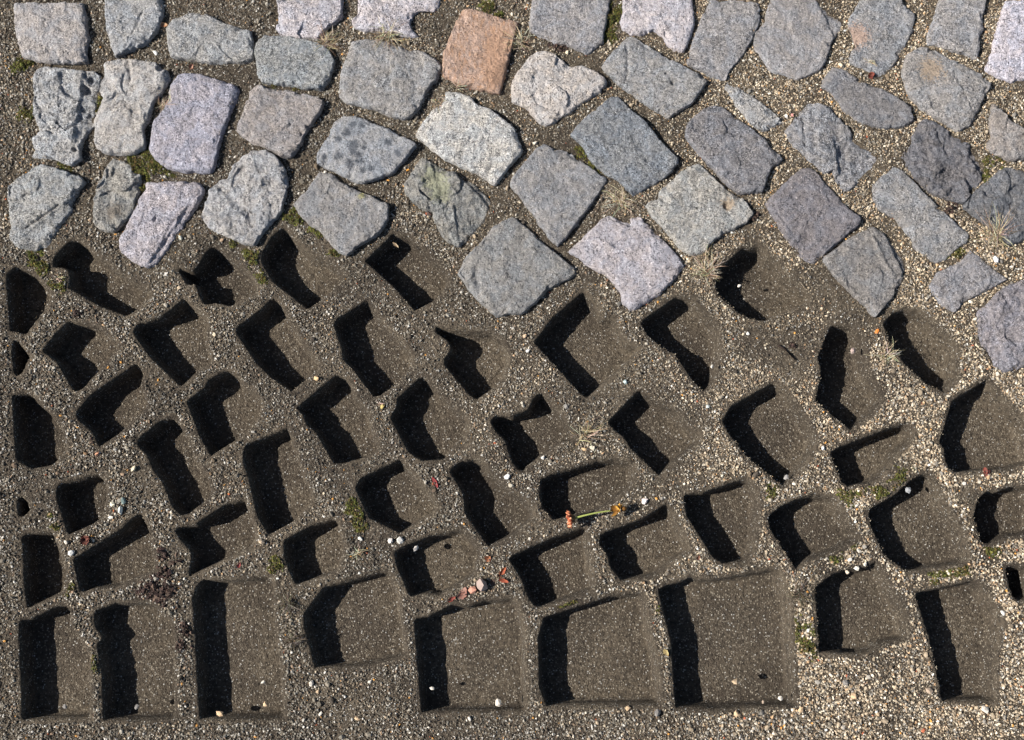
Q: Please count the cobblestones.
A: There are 47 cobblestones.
